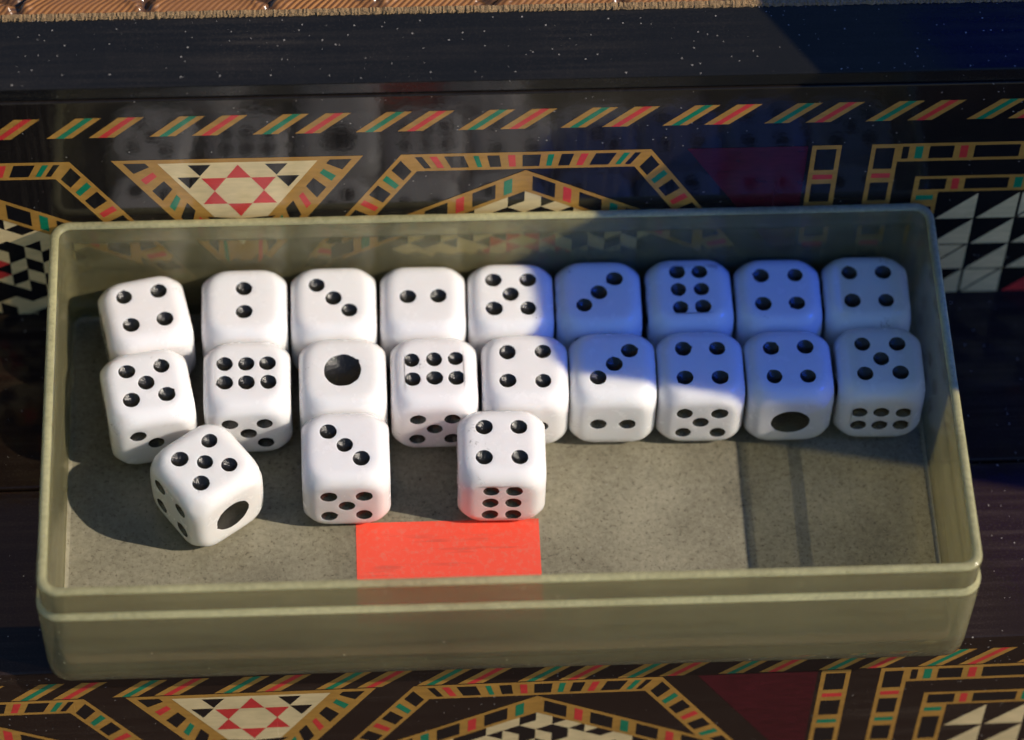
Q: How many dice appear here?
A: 21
